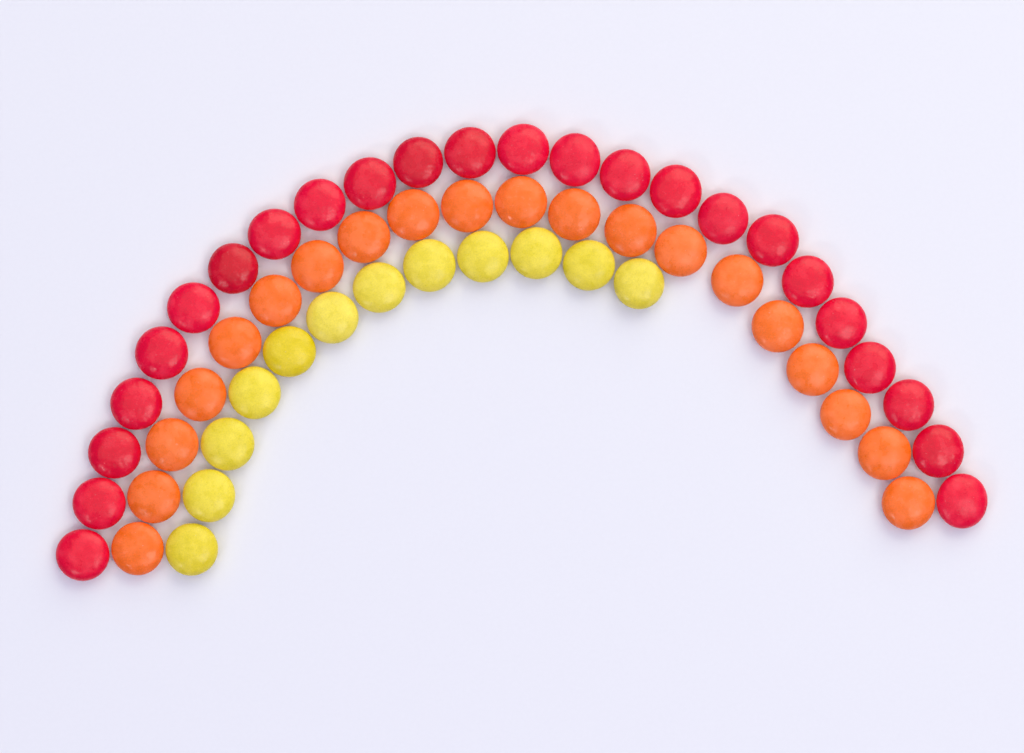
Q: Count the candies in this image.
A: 56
